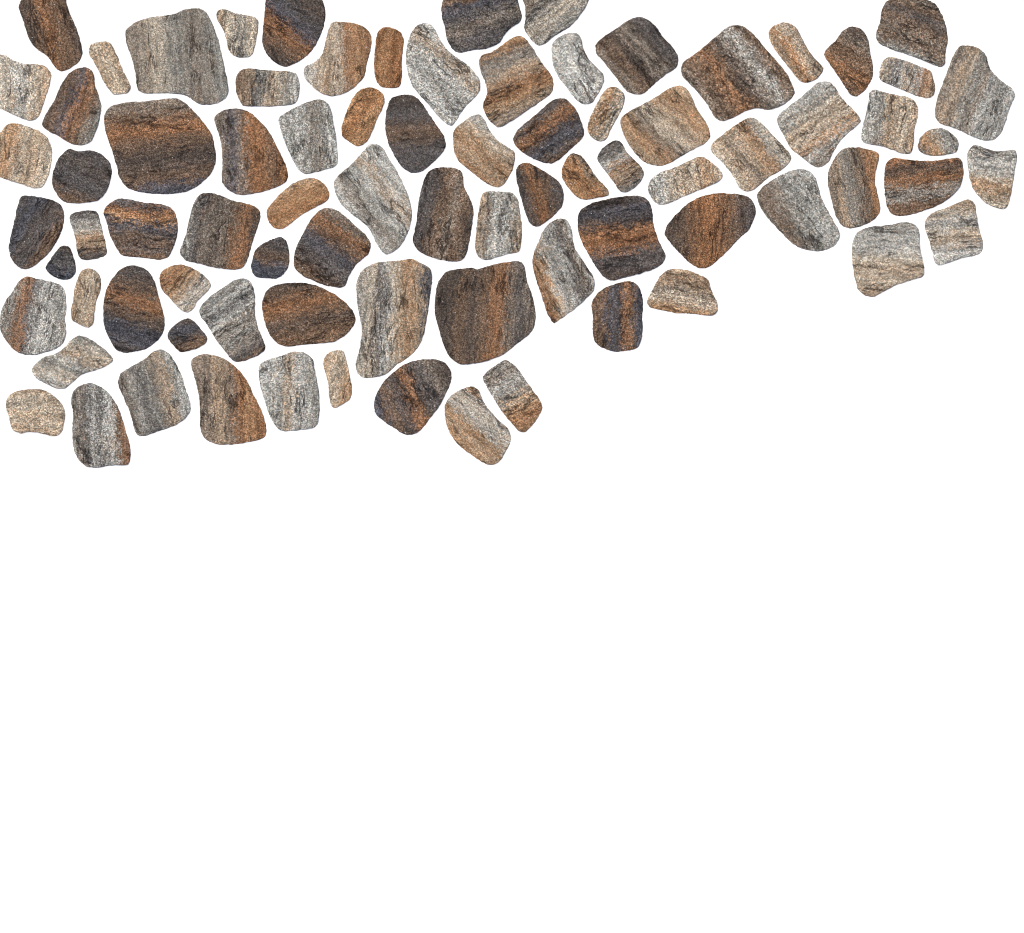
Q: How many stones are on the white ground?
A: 82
